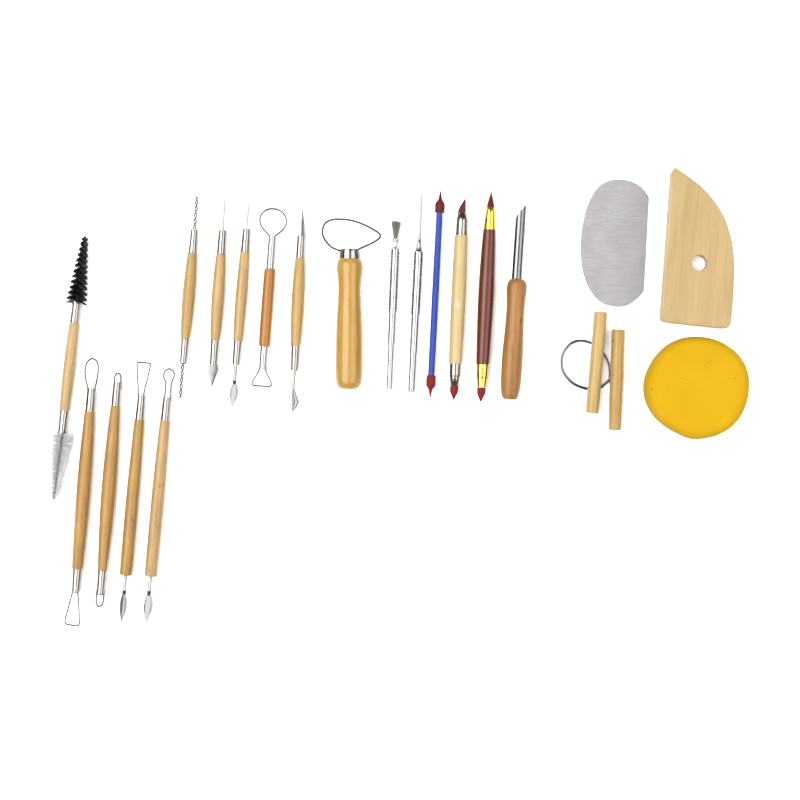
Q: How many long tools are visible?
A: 17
